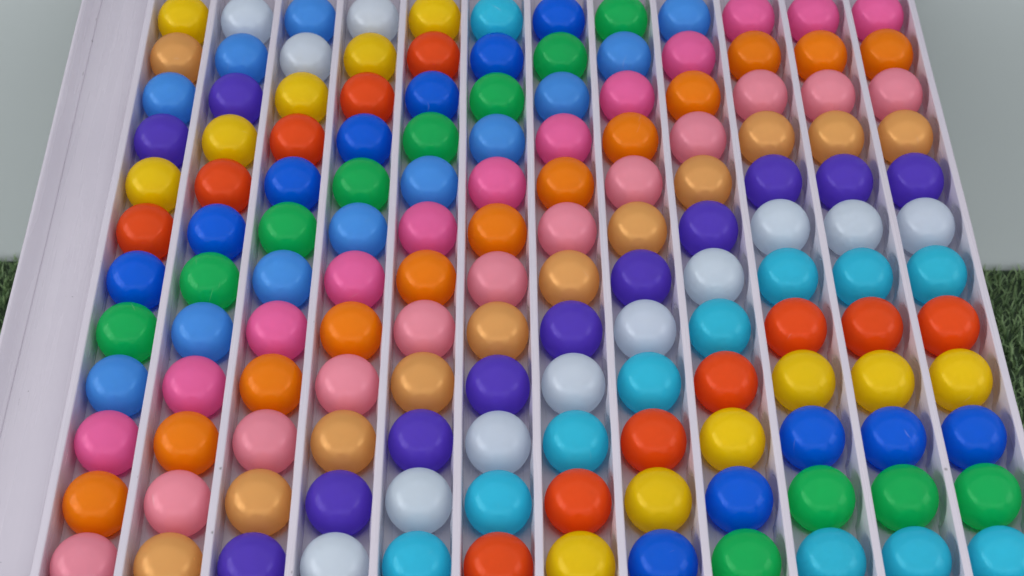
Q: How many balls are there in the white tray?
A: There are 144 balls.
